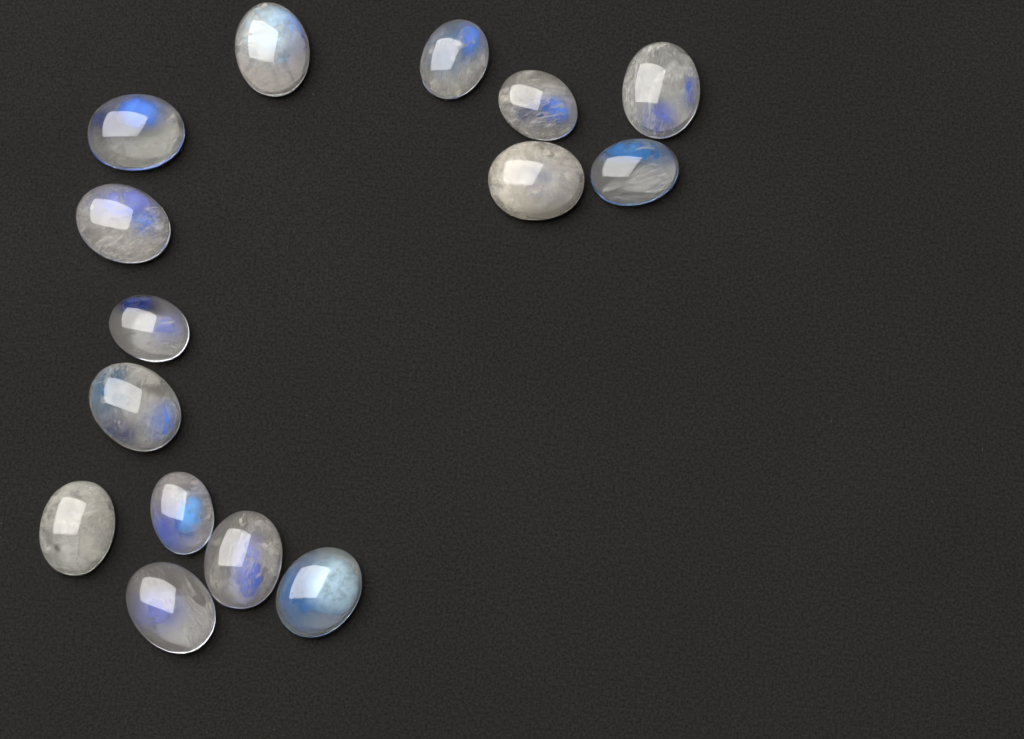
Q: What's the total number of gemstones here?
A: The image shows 15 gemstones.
